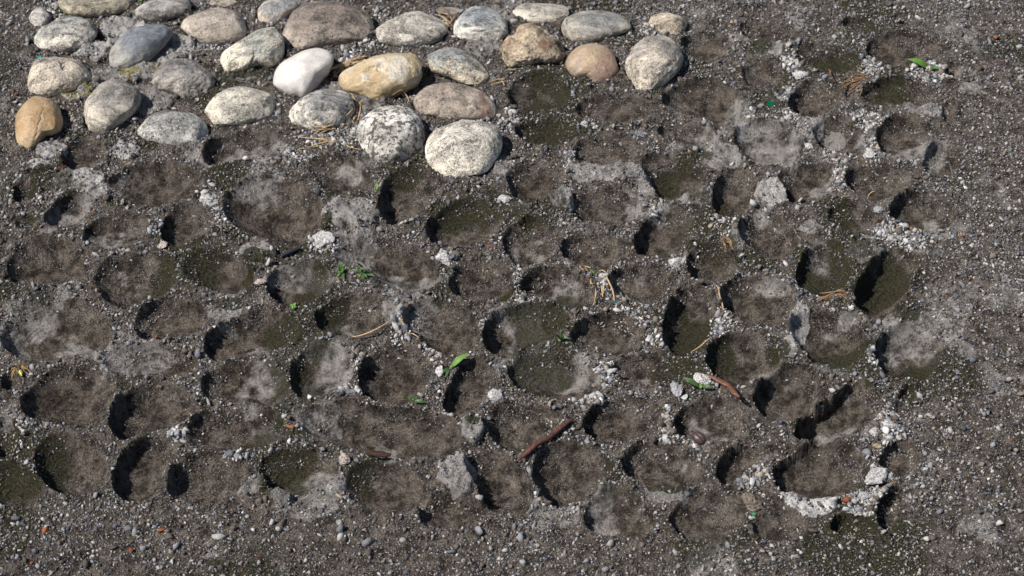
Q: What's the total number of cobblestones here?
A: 32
